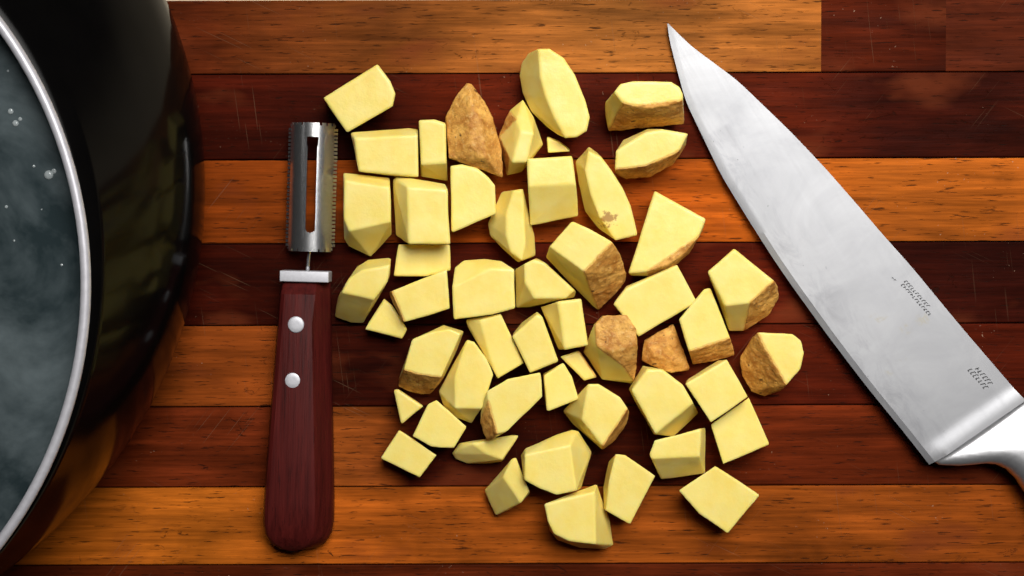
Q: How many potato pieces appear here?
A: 51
